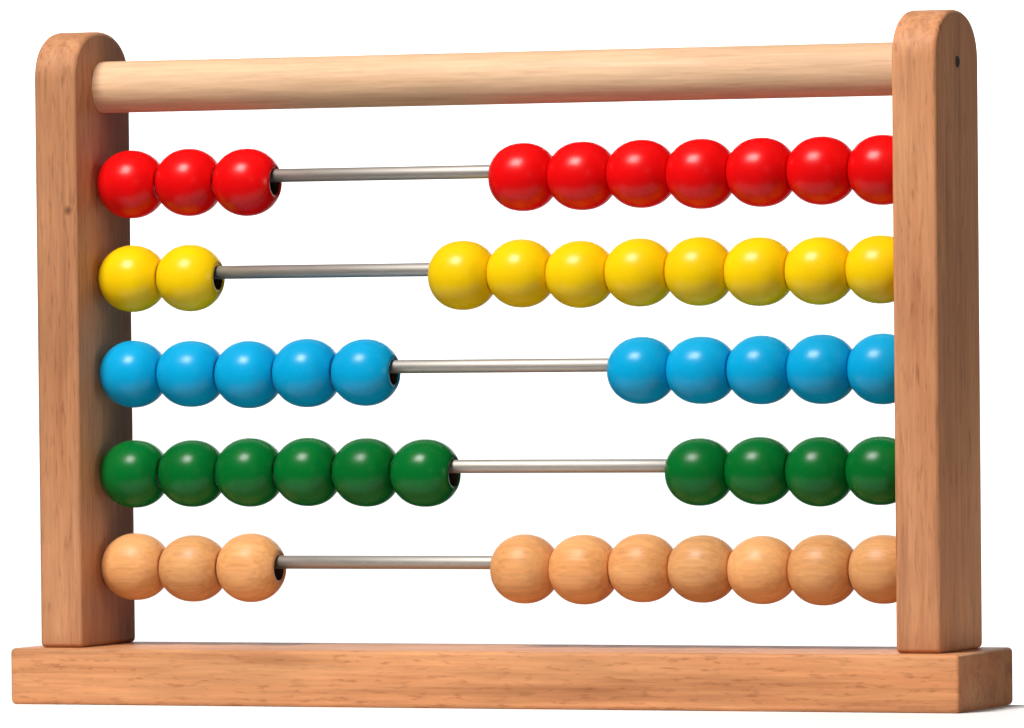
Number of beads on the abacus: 50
